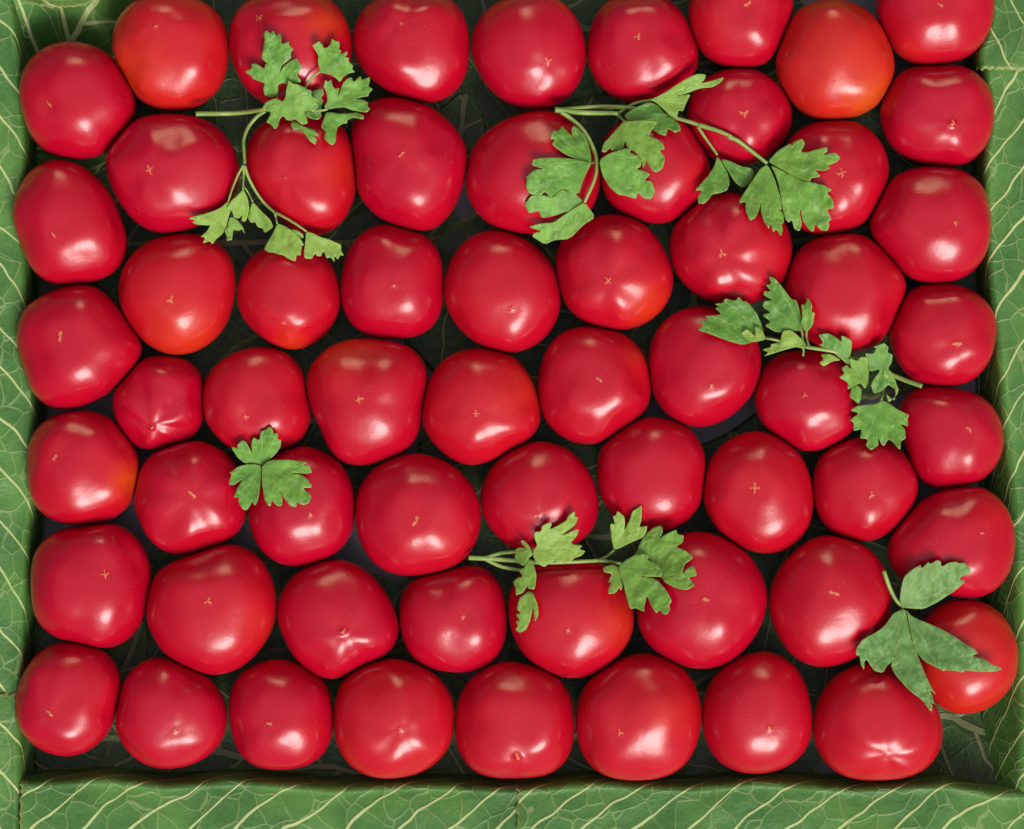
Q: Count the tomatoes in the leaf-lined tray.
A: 61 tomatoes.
